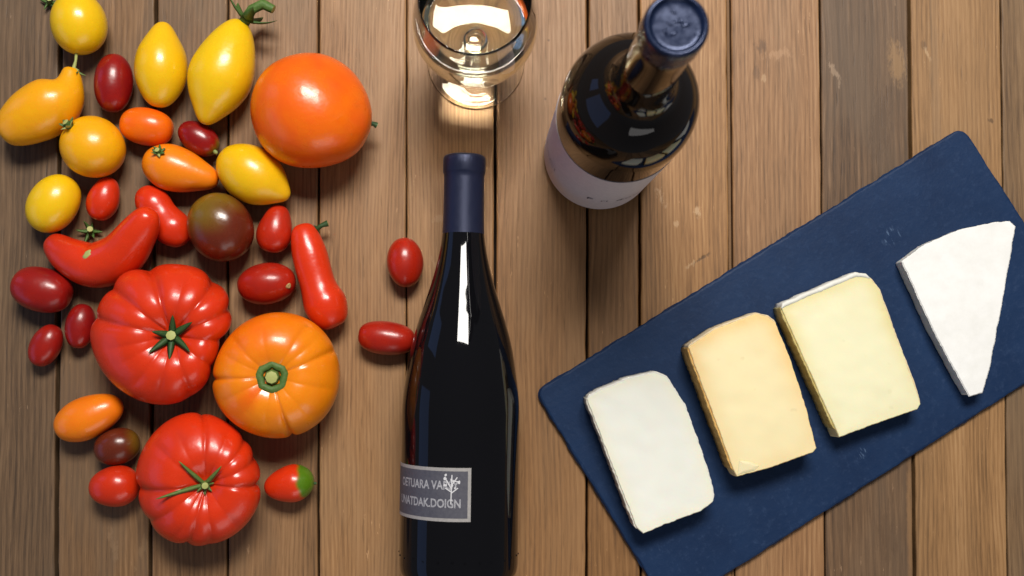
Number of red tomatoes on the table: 17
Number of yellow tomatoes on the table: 7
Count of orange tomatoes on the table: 5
